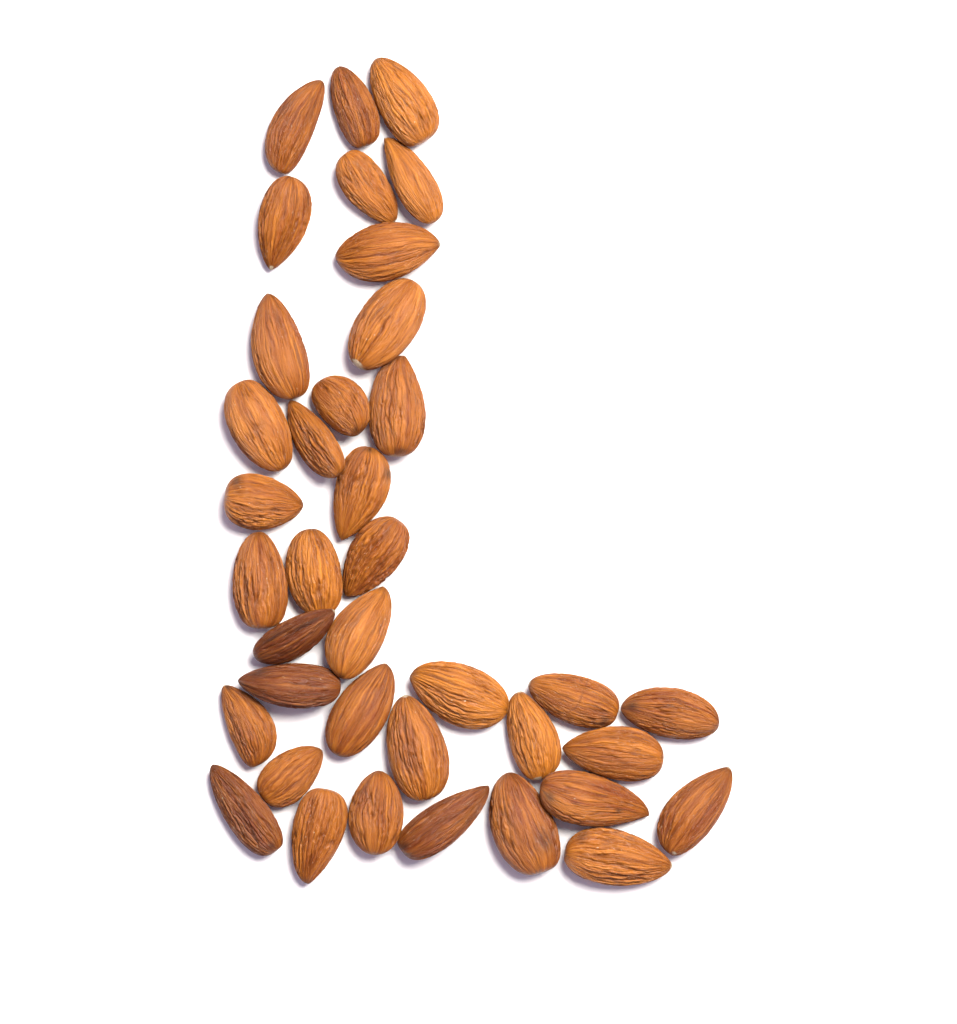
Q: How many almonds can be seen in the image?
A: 38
